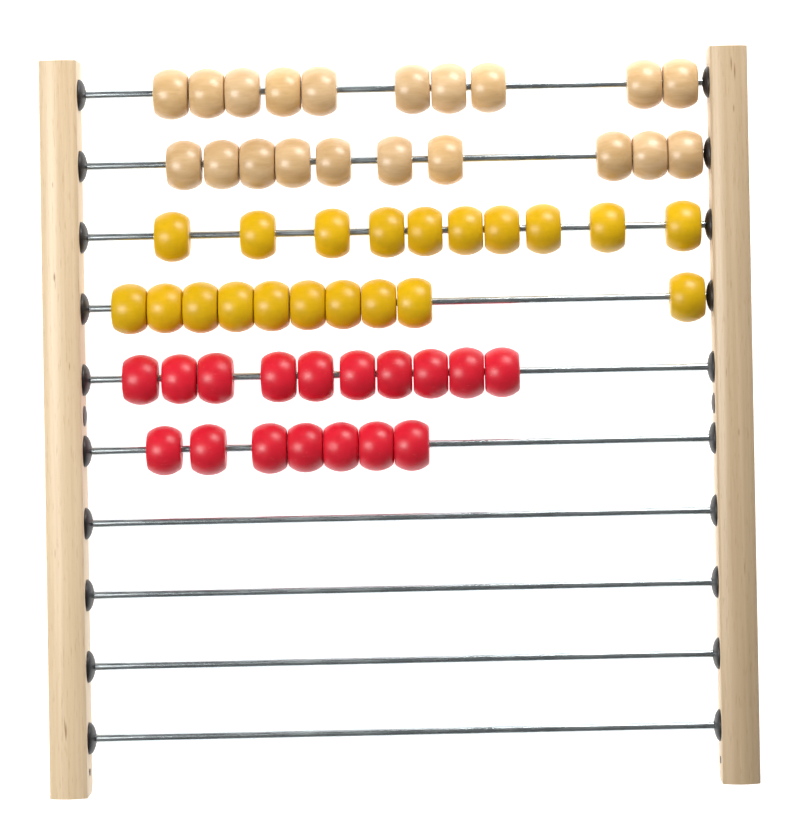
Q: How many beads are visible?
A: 57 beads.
